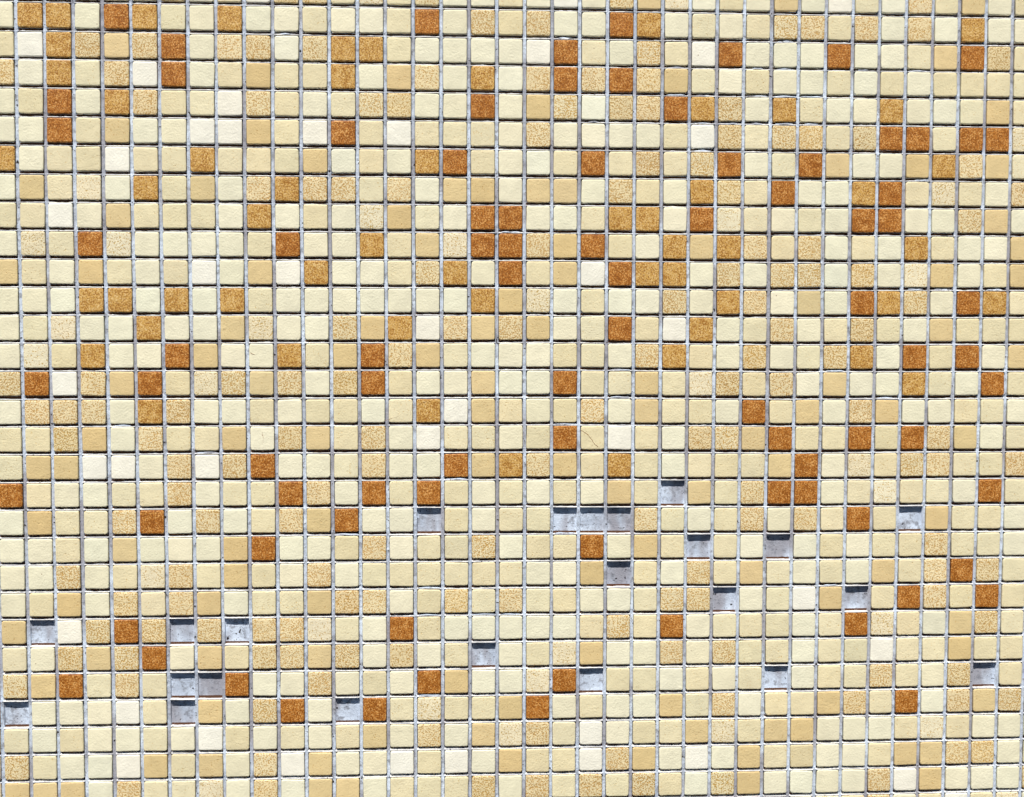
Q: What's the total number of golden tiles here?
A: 55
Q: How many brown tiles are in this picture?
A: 86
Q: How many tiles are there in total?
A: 141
